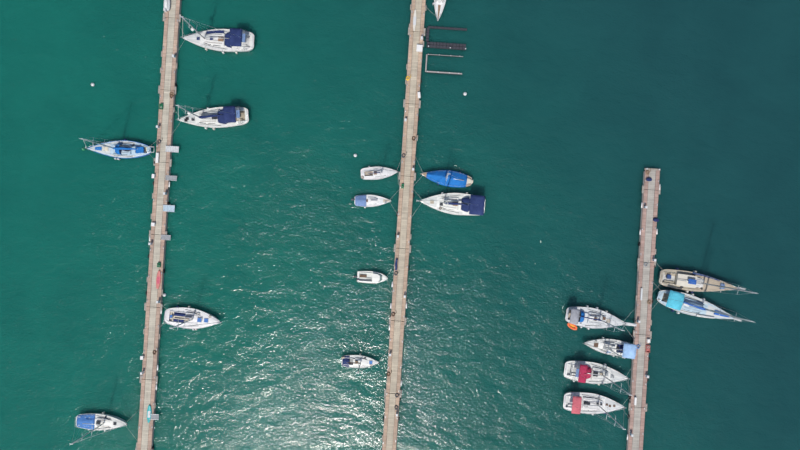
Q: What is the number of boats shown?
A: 18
